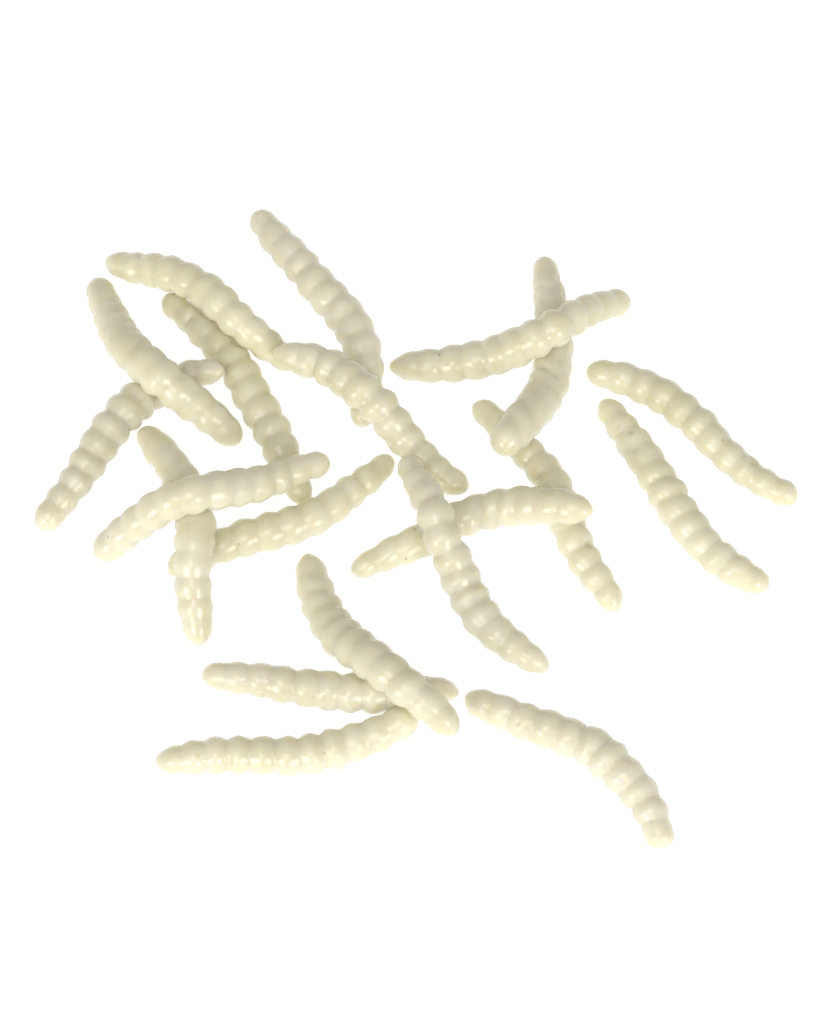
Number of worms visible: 20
